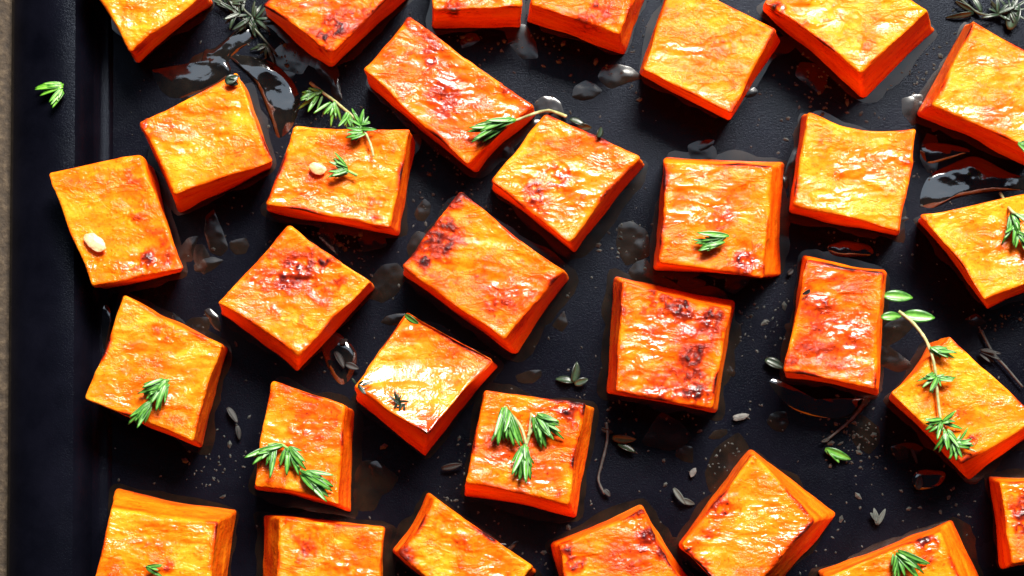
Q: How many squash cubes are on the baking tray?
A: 31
